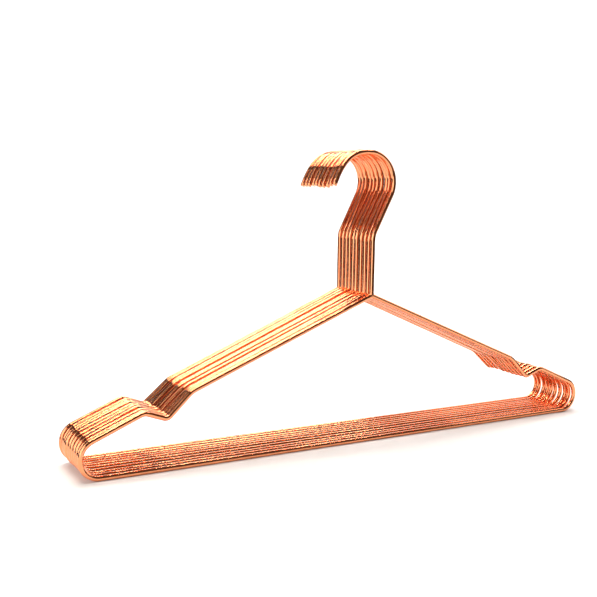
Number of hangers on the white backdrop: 10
